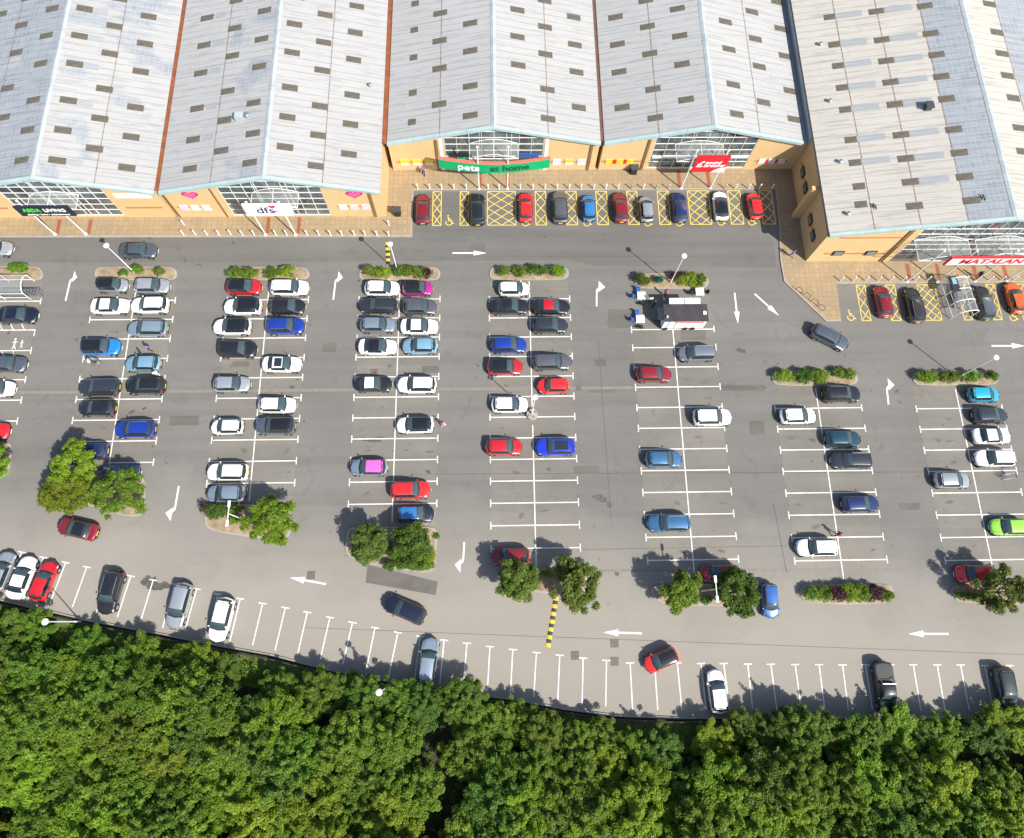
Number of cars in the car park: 107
